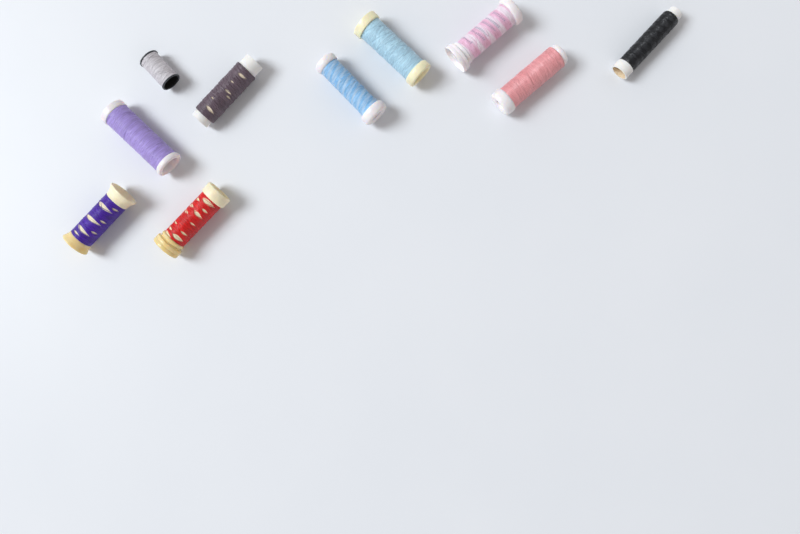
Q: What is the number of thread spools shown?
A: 10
